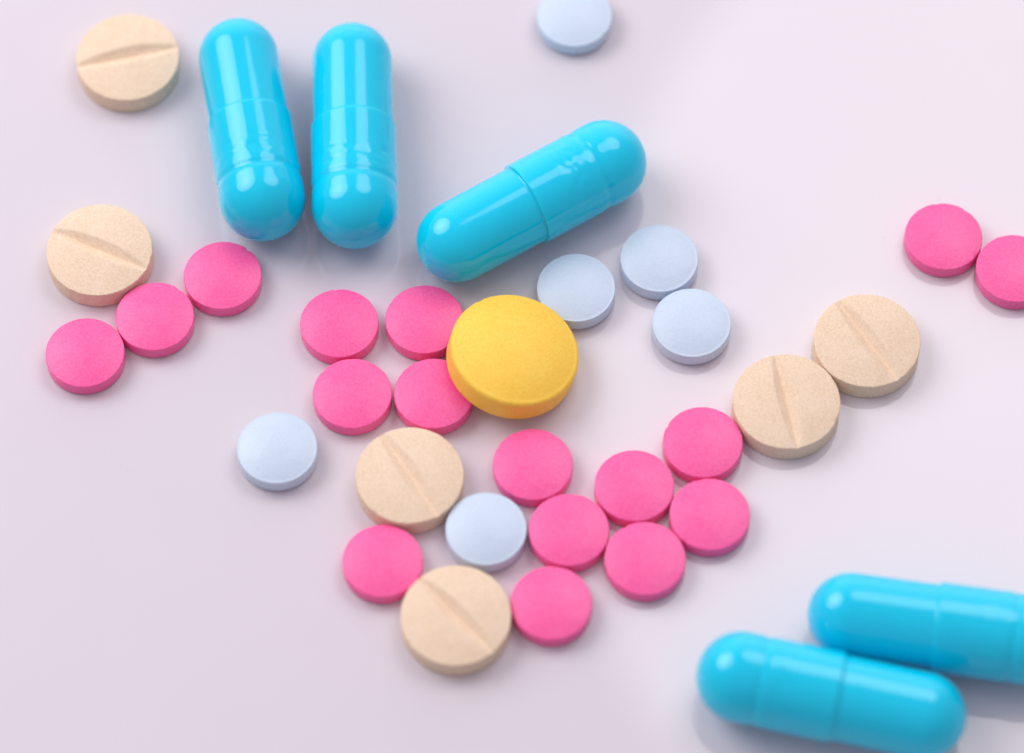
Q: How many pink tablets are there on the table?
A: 17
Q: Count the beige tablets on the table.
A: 6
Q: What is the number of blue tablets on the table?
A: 6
